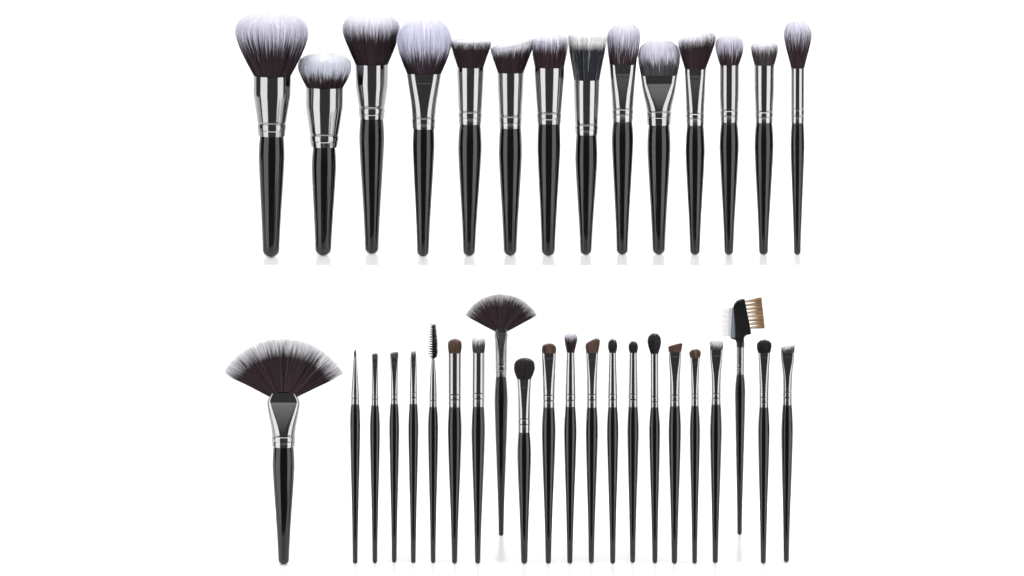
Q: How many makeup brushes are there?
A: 36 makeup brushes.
